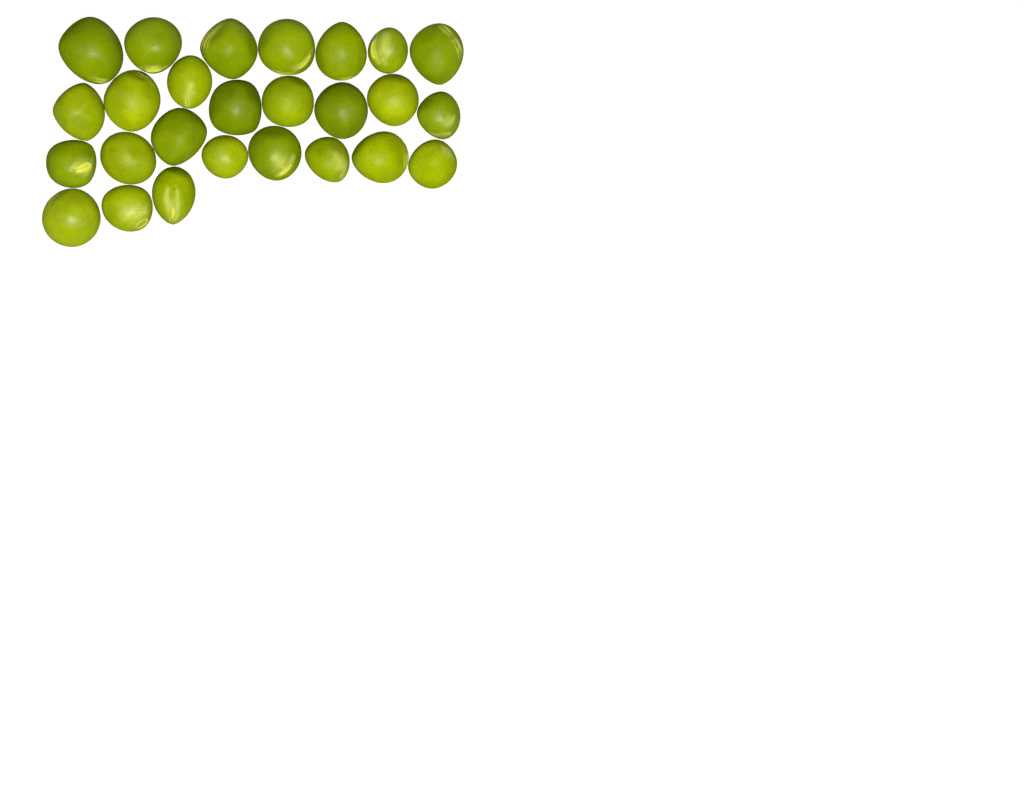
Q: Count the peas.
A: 26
